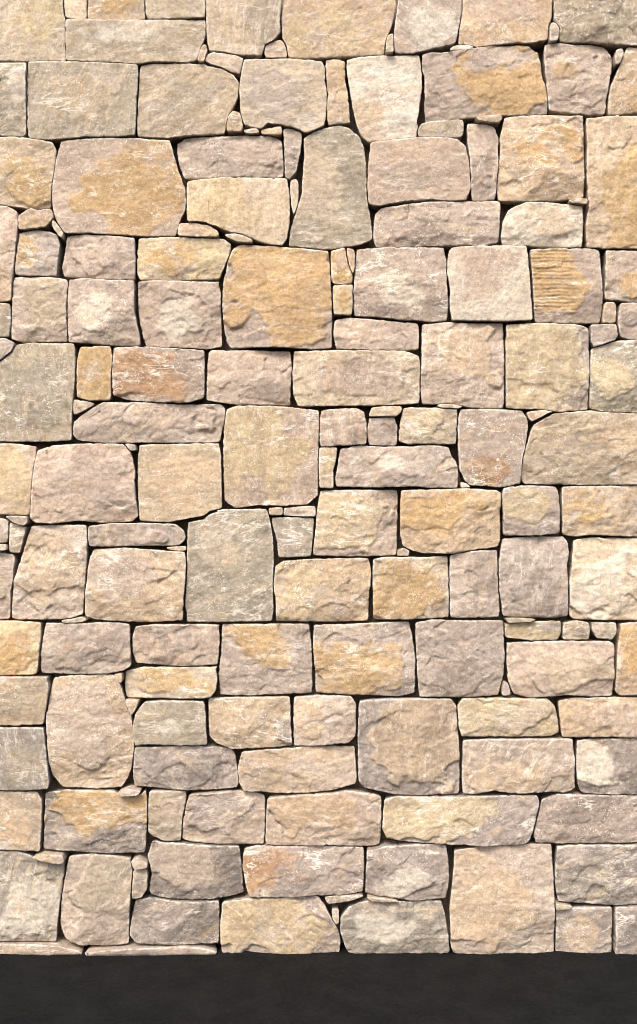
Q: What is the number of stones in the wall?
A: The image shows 178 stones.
